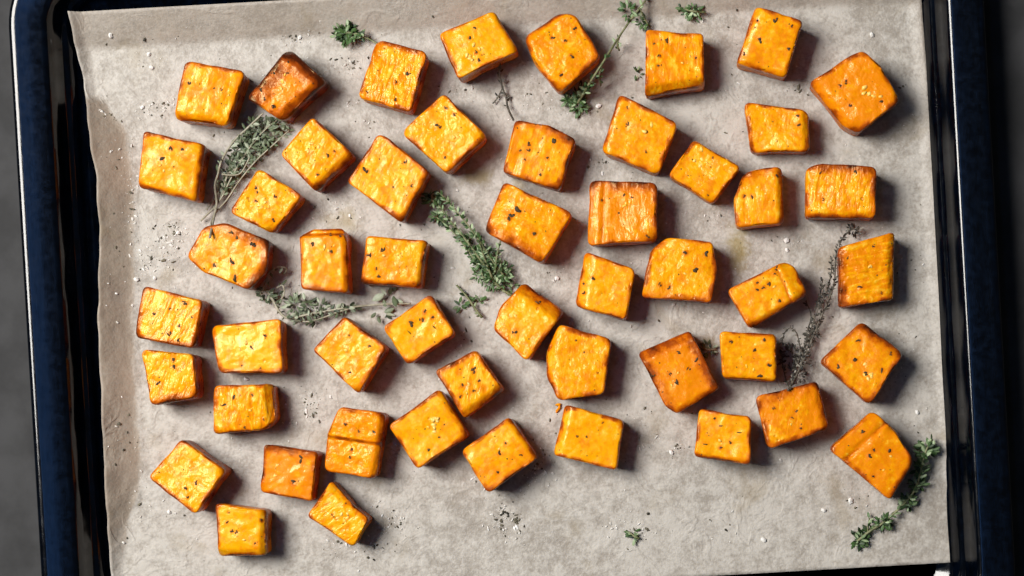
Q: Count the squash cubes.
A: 51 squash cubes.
